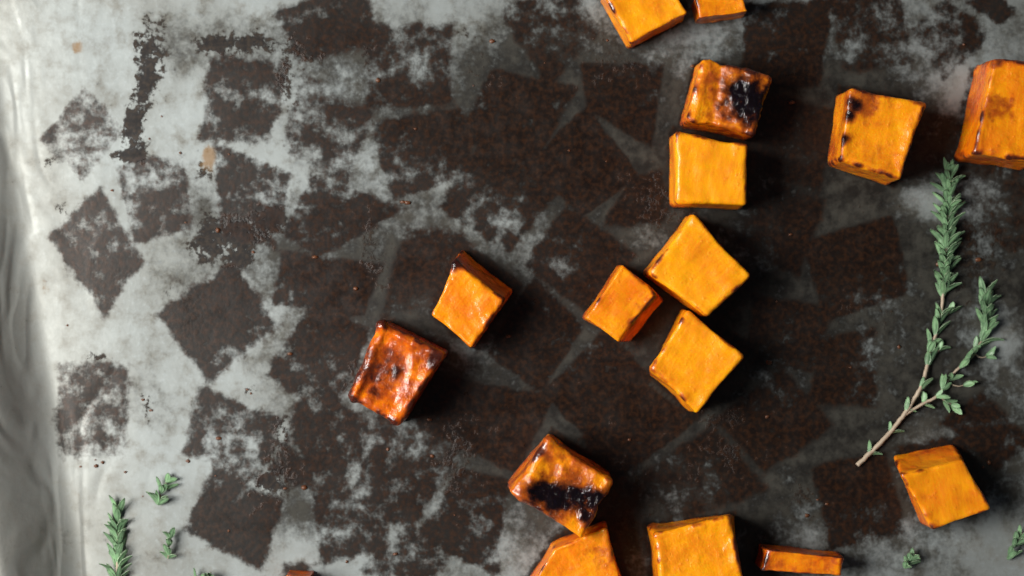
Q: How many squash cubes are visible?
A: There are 17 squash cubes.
